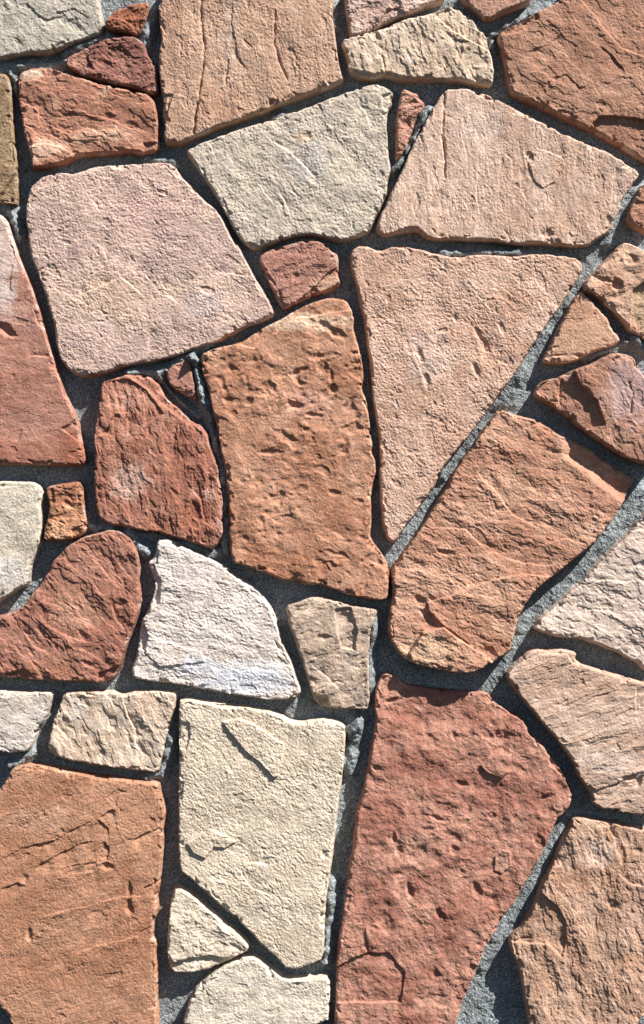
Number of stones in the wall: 40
